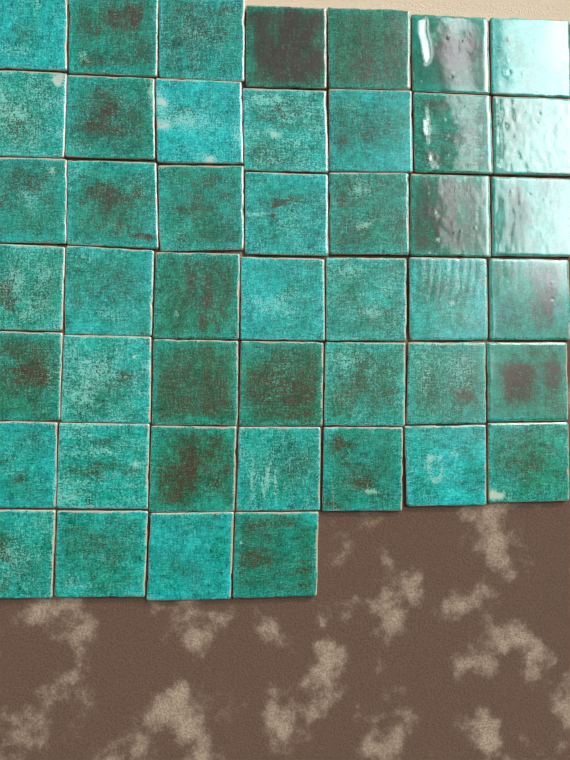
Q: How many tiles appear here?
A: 46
